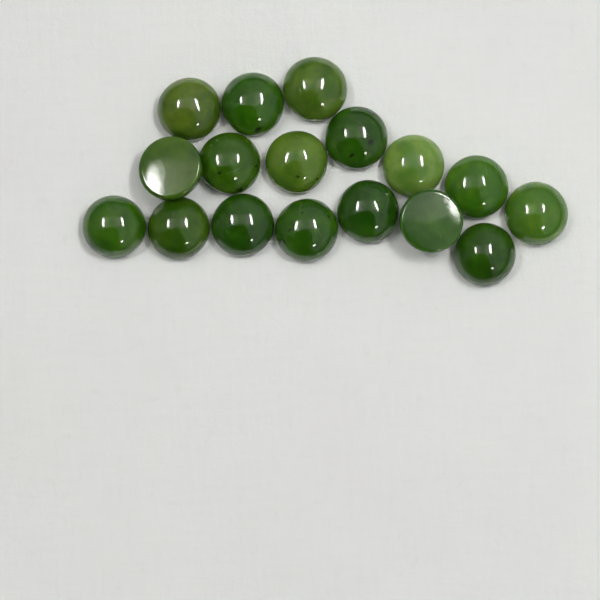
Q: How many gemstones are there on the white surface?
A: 17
